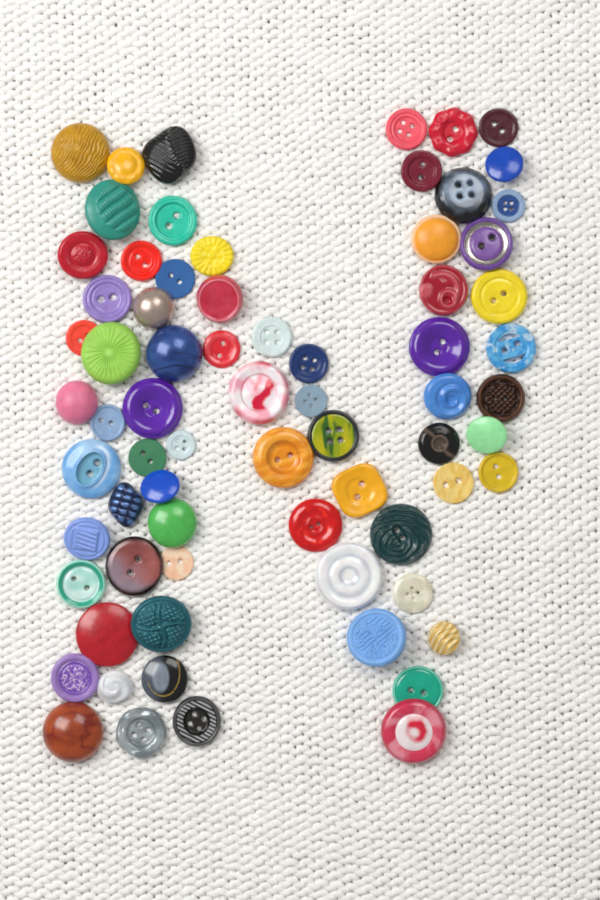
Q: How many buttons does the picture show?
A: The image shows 71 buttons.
